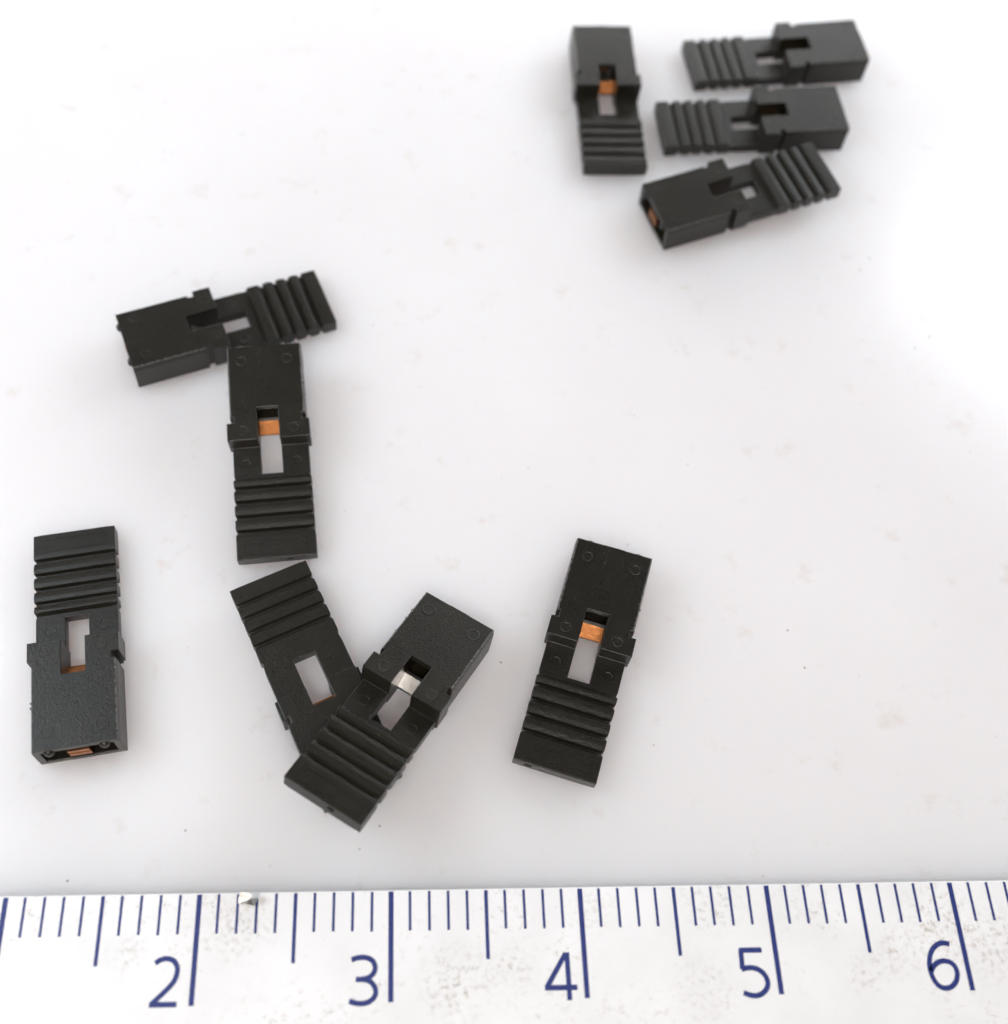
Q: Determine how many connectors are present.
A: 10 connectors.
